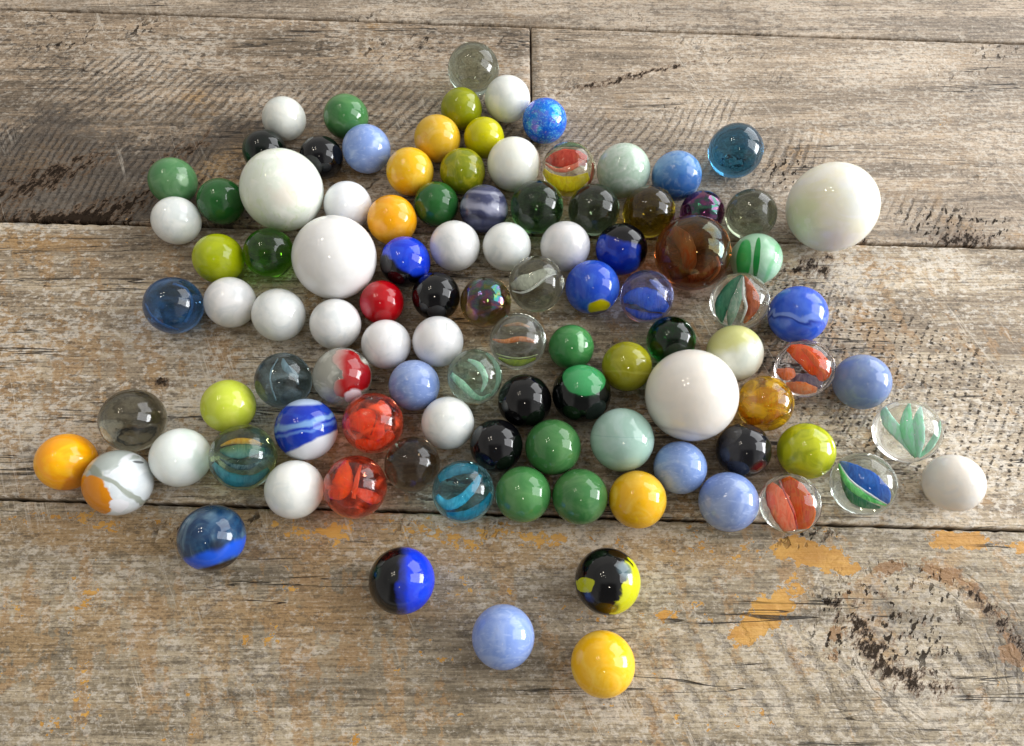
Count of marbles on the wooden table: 103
